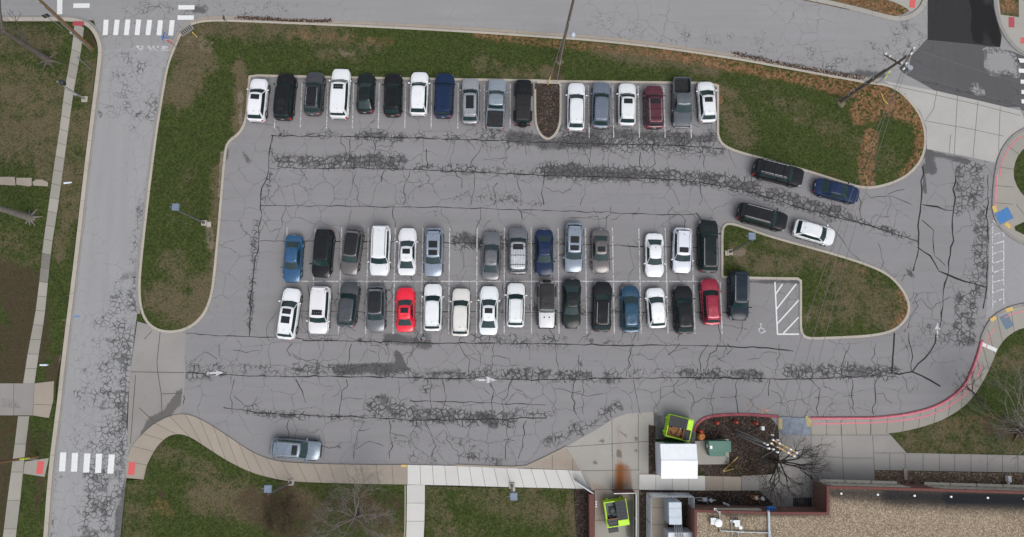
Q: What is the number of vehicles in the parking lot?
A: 53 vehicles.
